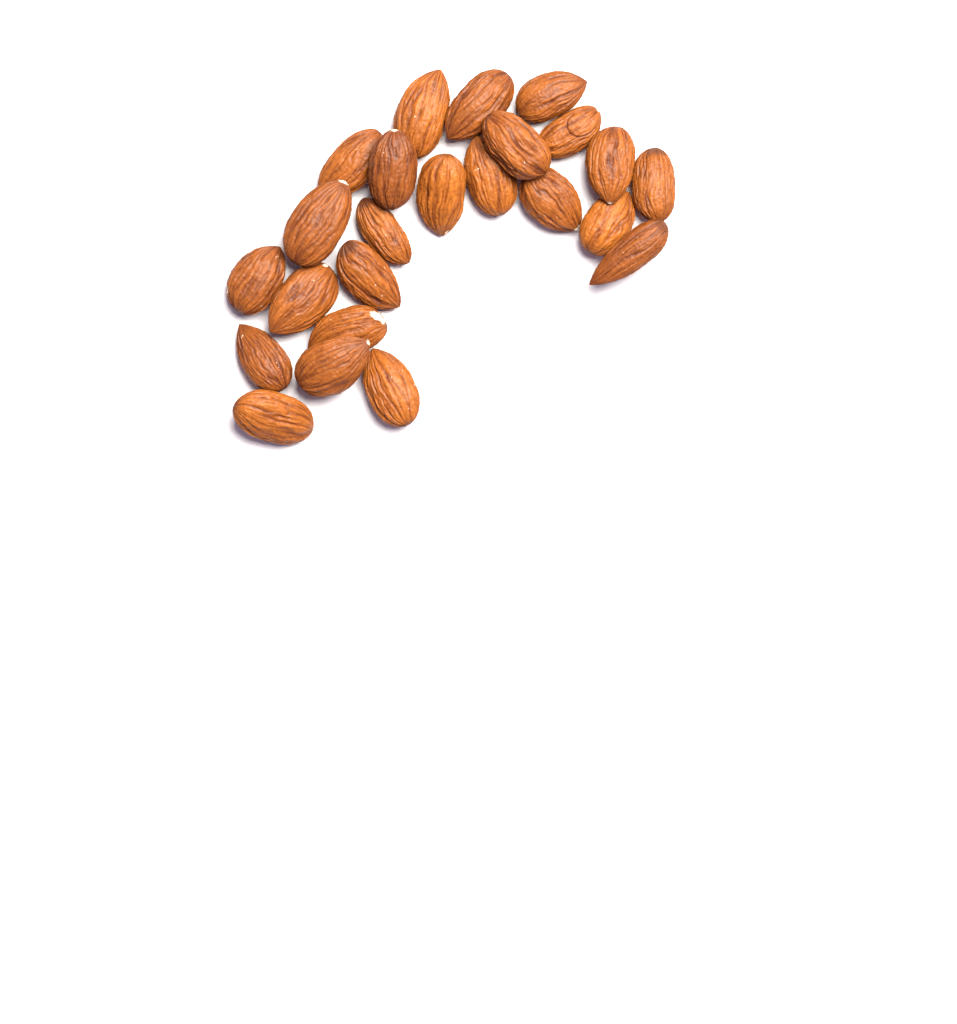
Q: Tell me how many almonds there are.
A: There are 24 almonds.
